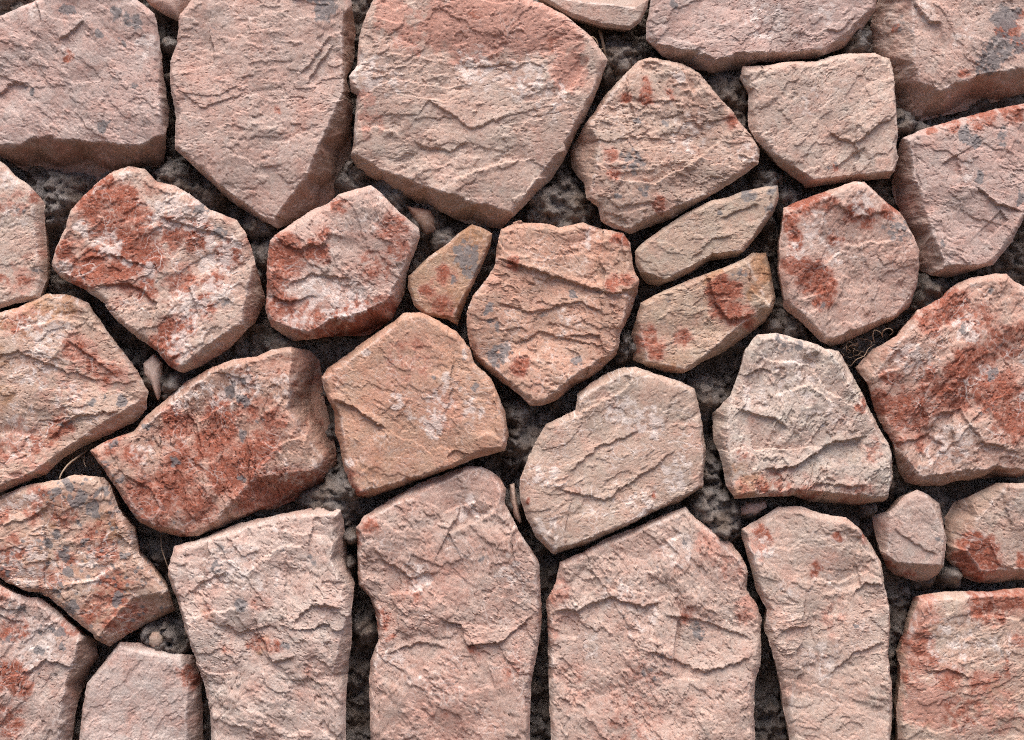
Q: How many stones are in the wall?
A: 39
